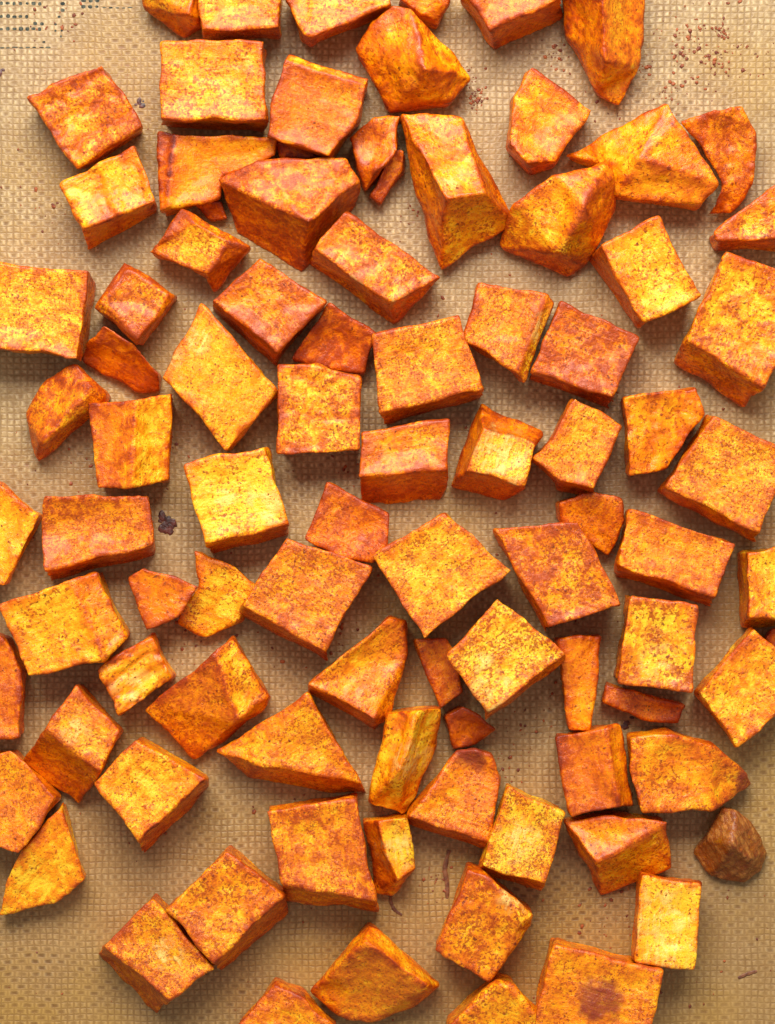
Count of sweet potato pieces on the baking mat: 91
